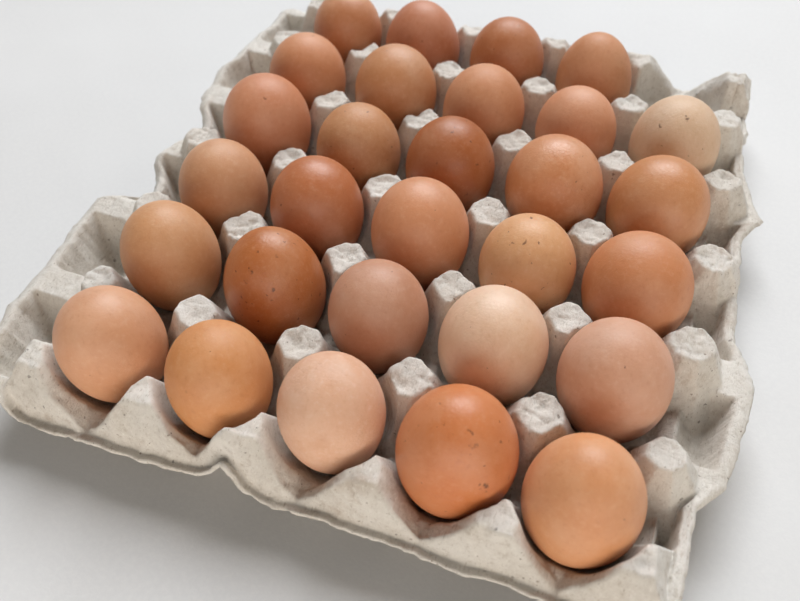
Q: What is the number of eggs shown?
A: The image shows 29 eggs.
